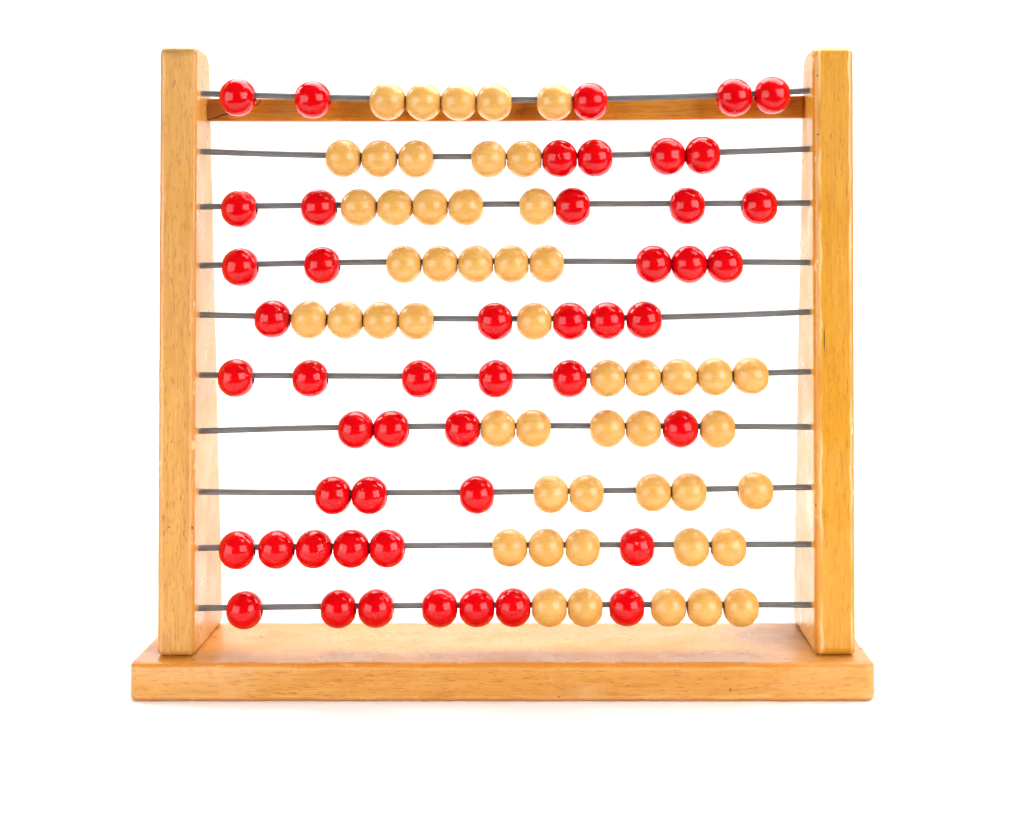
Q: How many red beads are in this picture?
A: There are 49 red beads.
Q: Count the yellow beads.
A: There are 50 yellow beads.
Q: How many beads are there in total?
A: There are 99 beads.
